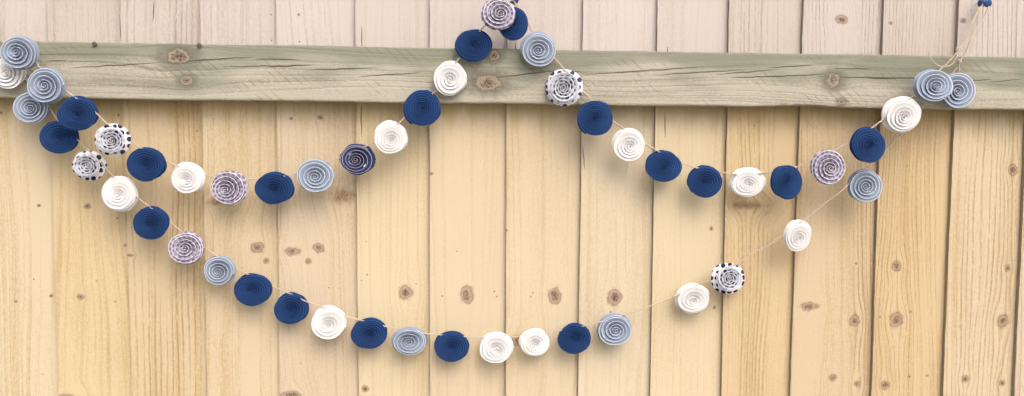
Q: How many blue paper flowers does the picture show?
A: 18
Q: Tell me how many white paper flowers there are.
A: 13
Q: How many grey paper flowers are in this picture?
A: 11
